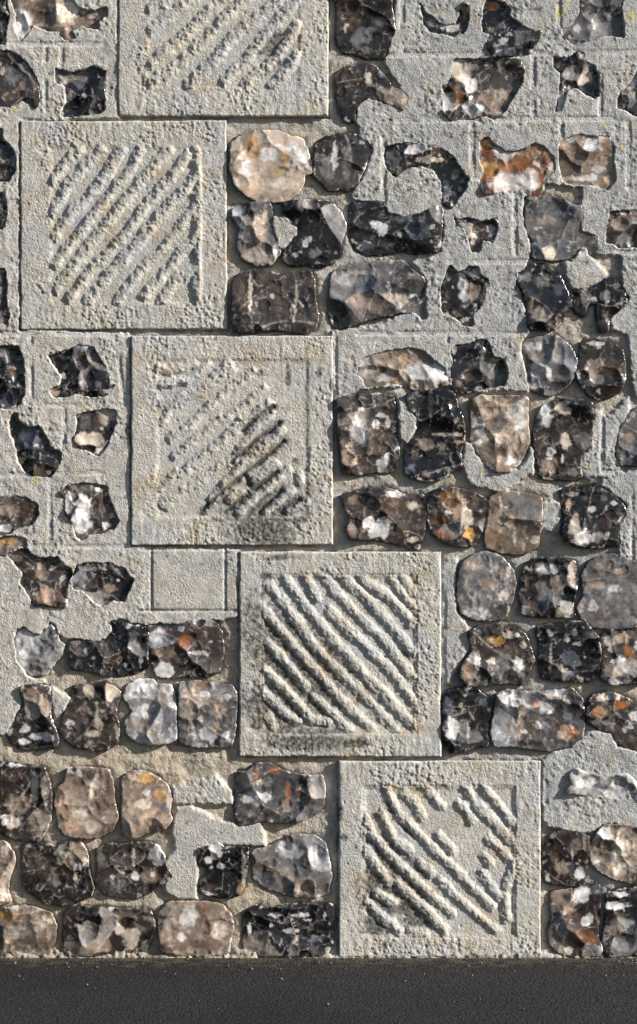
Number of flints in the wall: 87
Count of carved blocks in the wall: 5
